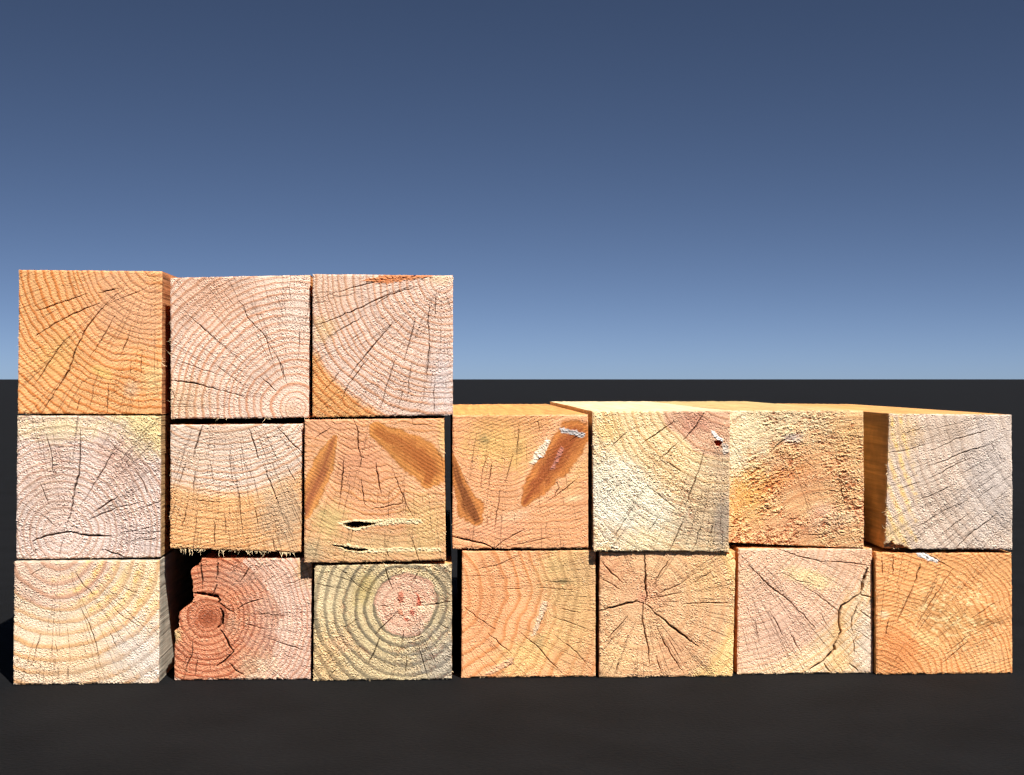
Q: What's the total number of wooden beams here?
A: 17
